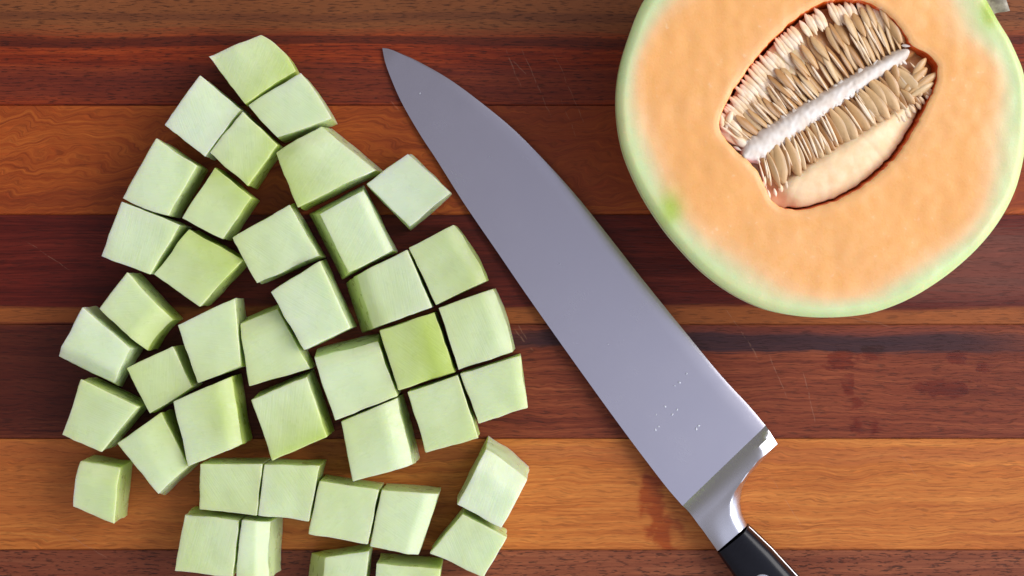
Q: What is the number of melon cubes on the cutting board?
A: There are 41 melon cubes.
